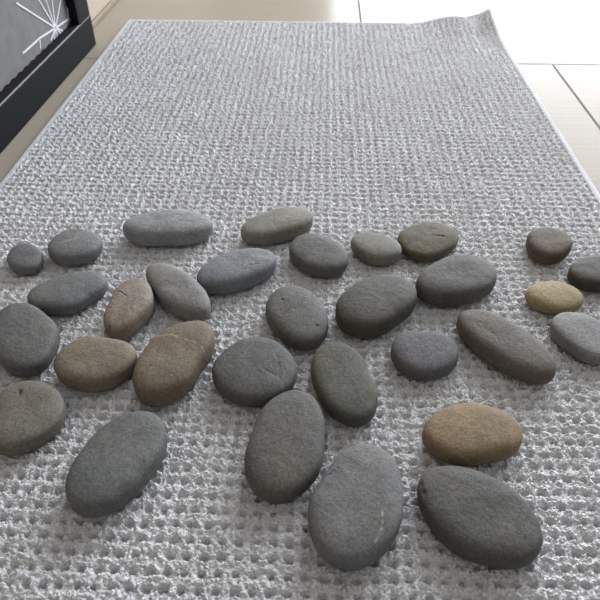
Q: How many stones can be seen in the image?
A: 31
